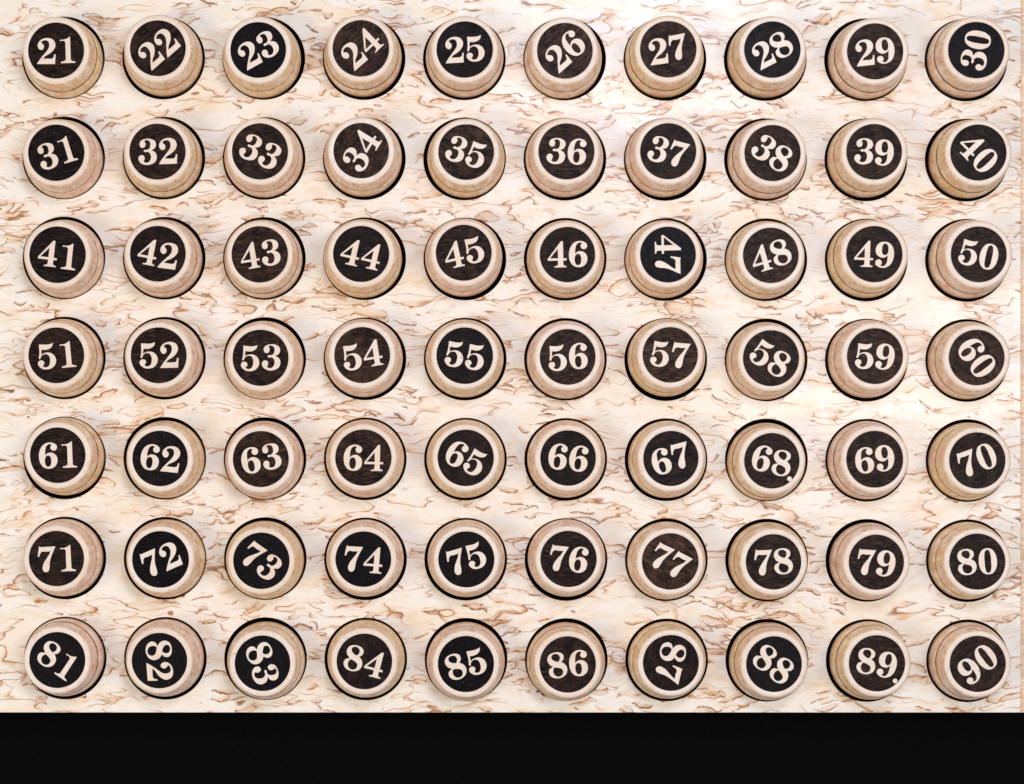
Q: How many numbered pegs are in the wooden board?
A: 70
